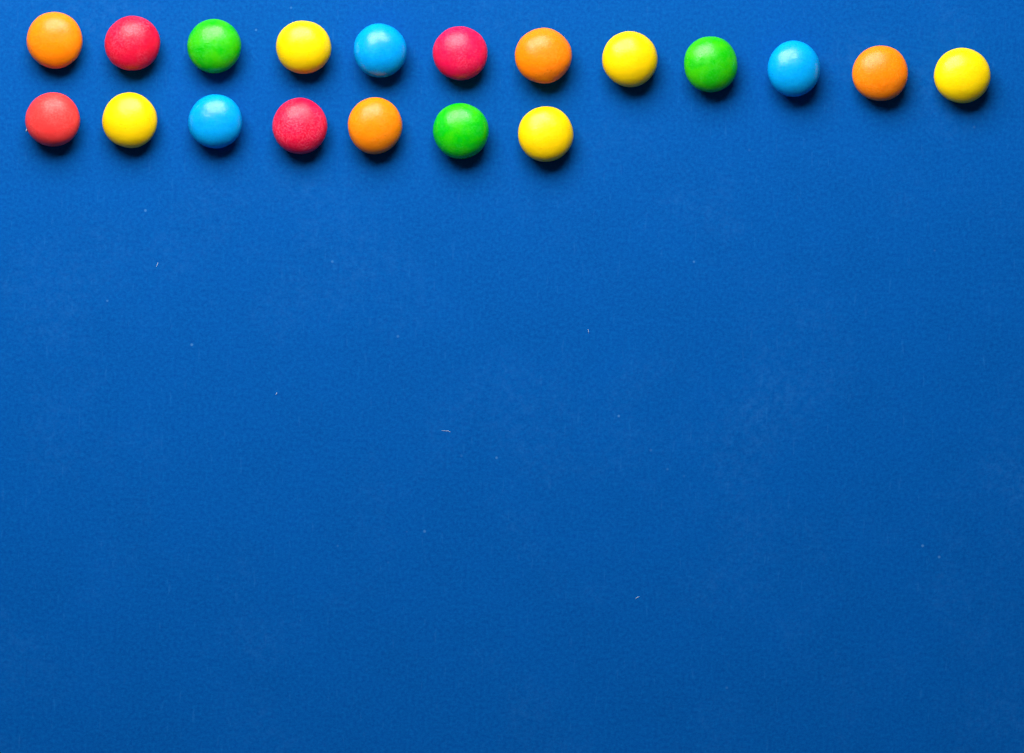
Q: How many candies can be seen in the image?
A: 19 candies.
